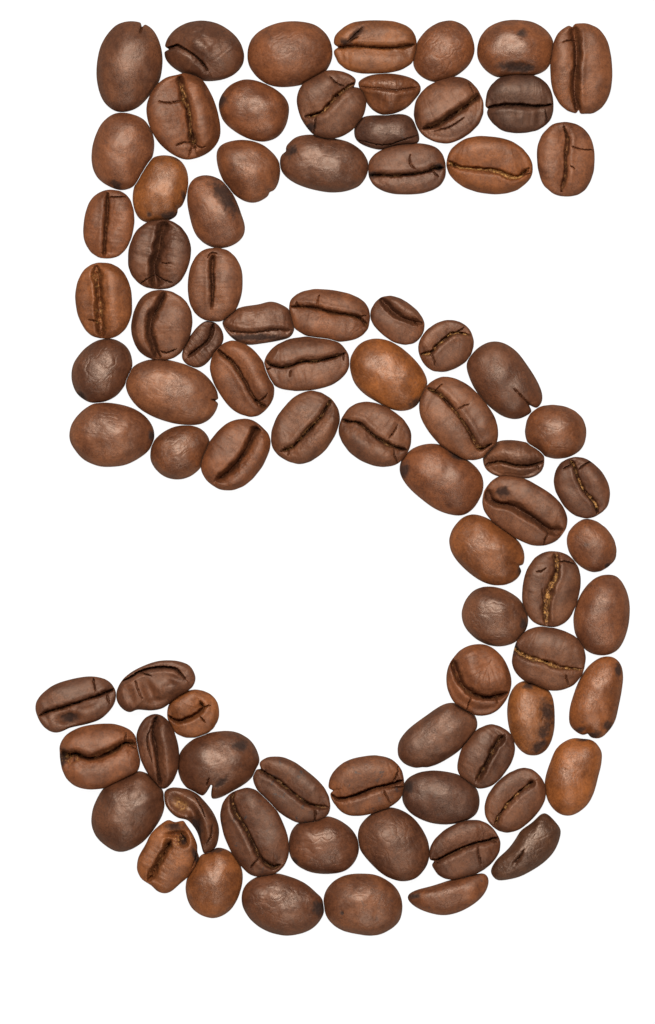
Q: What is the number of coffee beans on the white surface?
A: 83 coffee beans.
